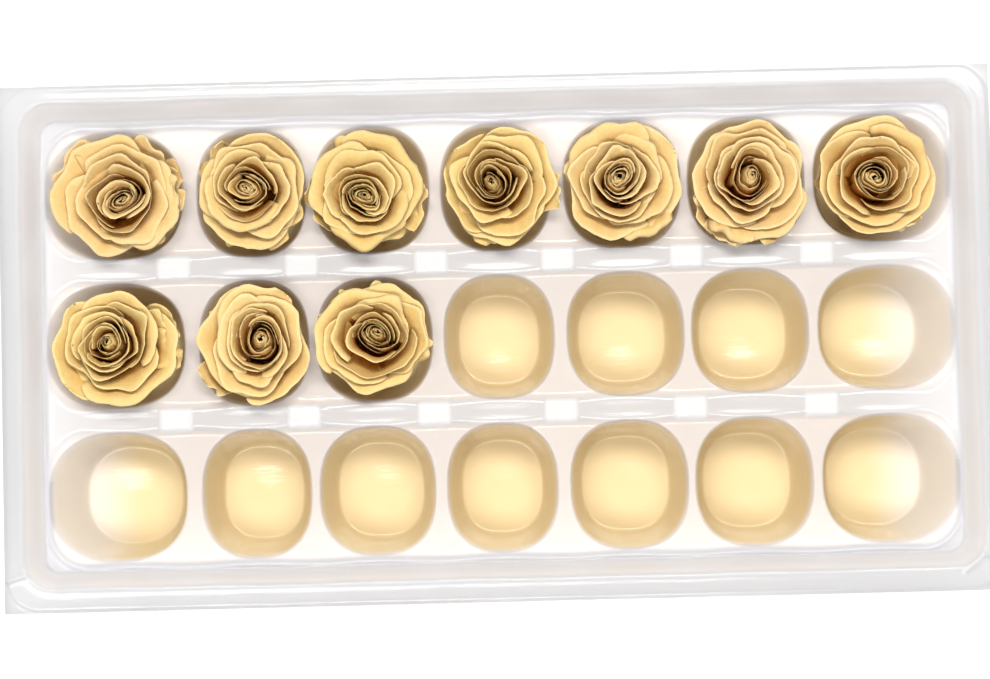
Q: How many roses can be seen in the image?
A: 10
